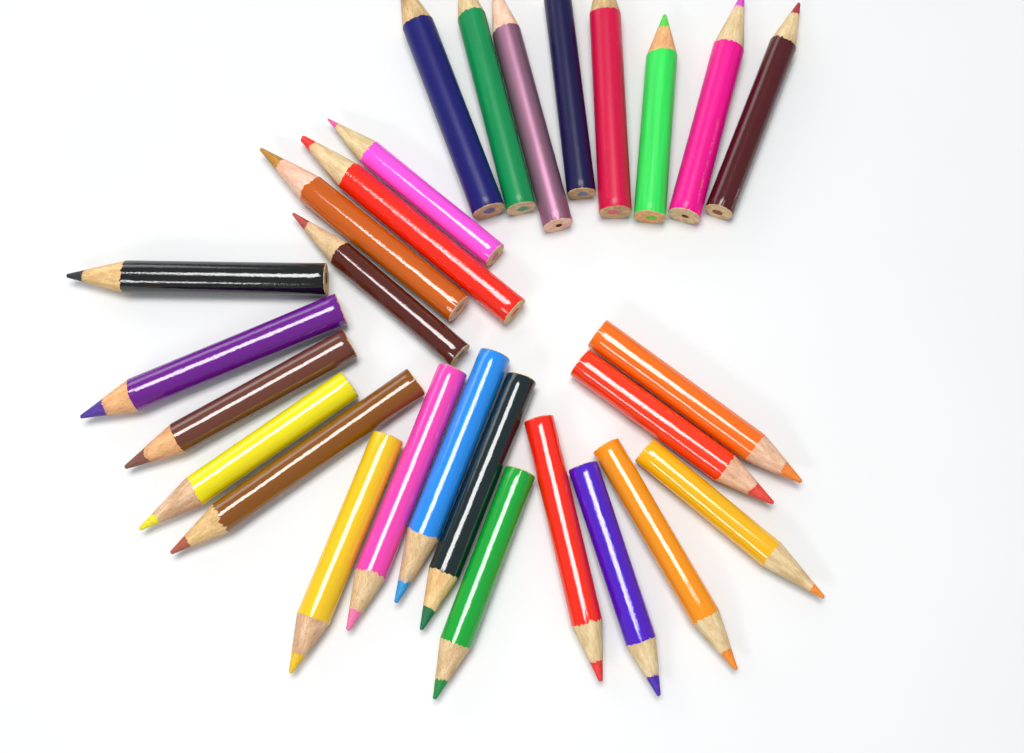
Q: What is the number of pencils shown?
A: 28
